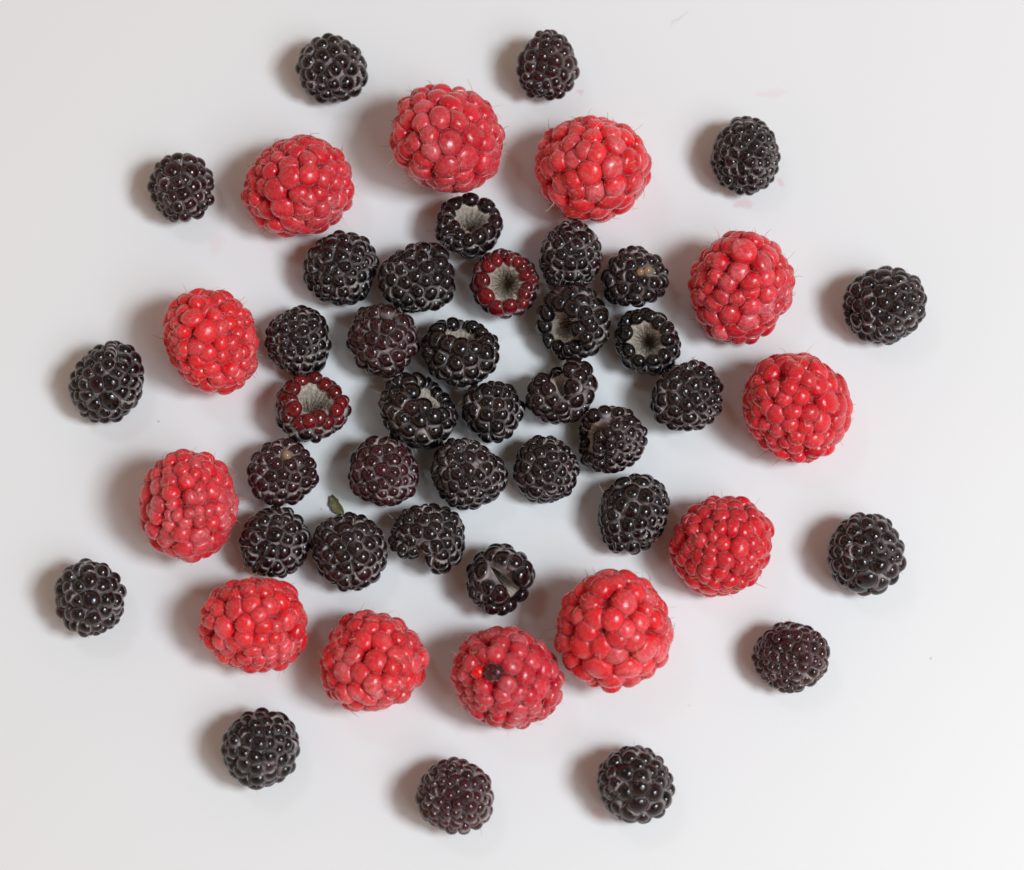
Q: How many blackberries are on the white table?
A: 38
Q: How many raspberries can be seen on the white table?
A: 12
